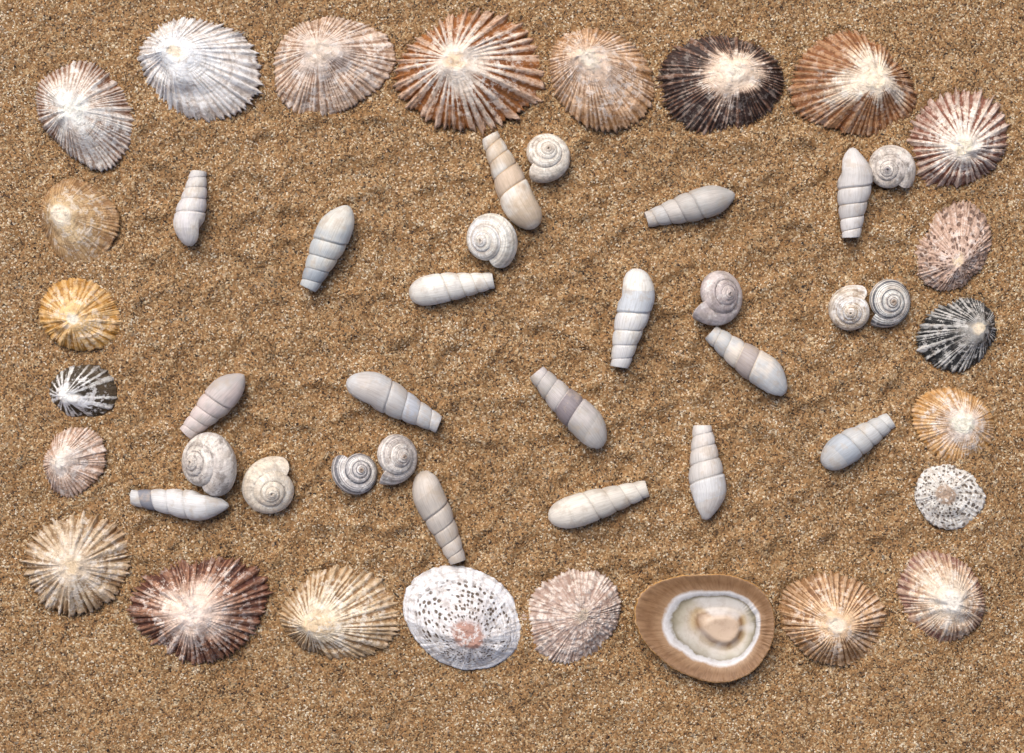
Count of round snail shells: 10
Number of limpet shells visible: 24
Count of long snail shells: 16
